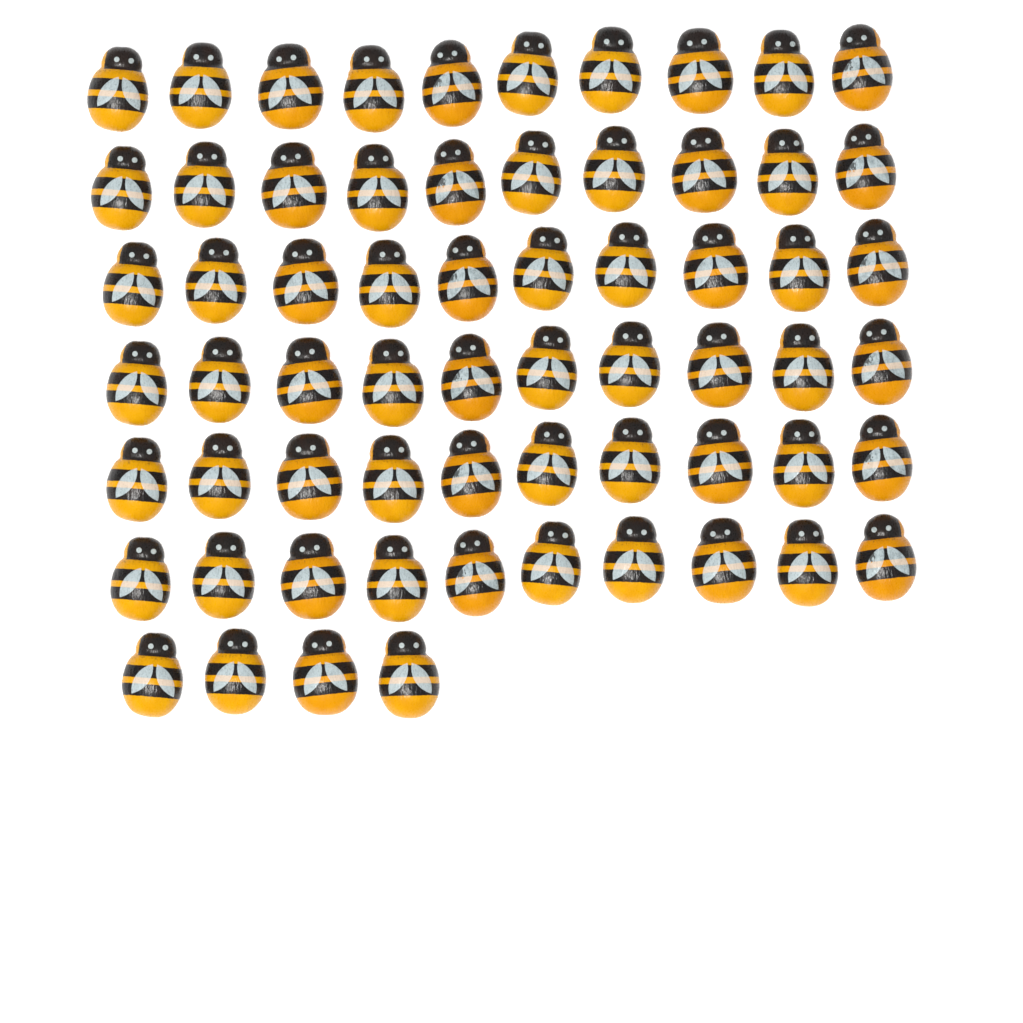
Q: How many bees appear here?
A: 64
